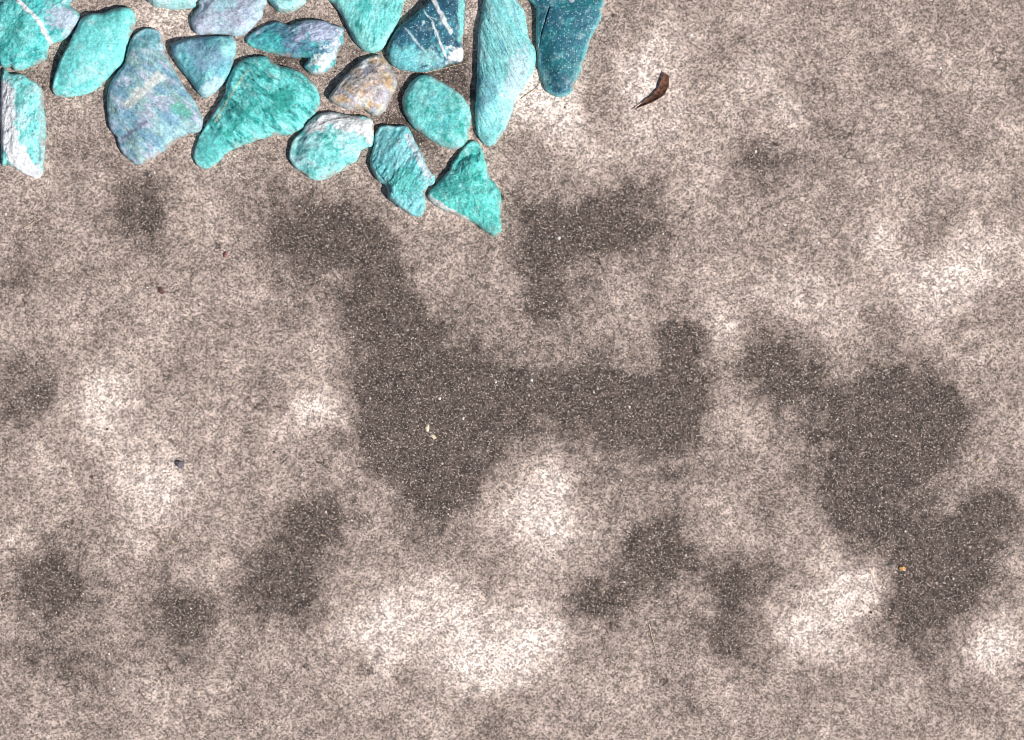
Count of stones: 19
